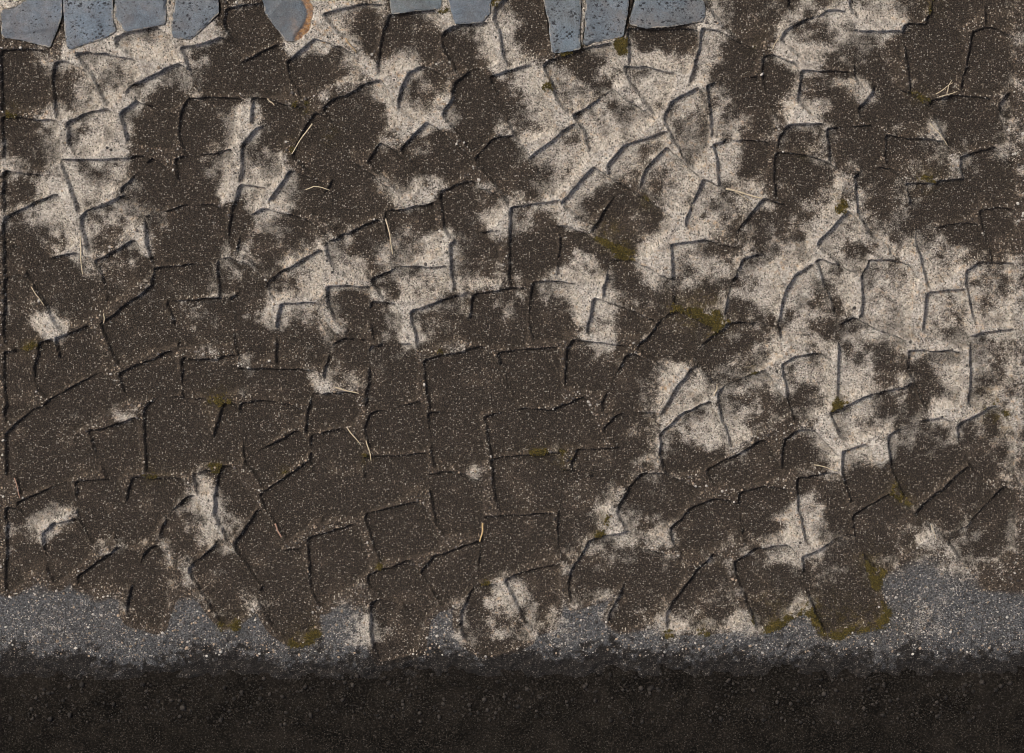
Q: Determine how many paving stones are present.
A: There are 10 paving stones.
